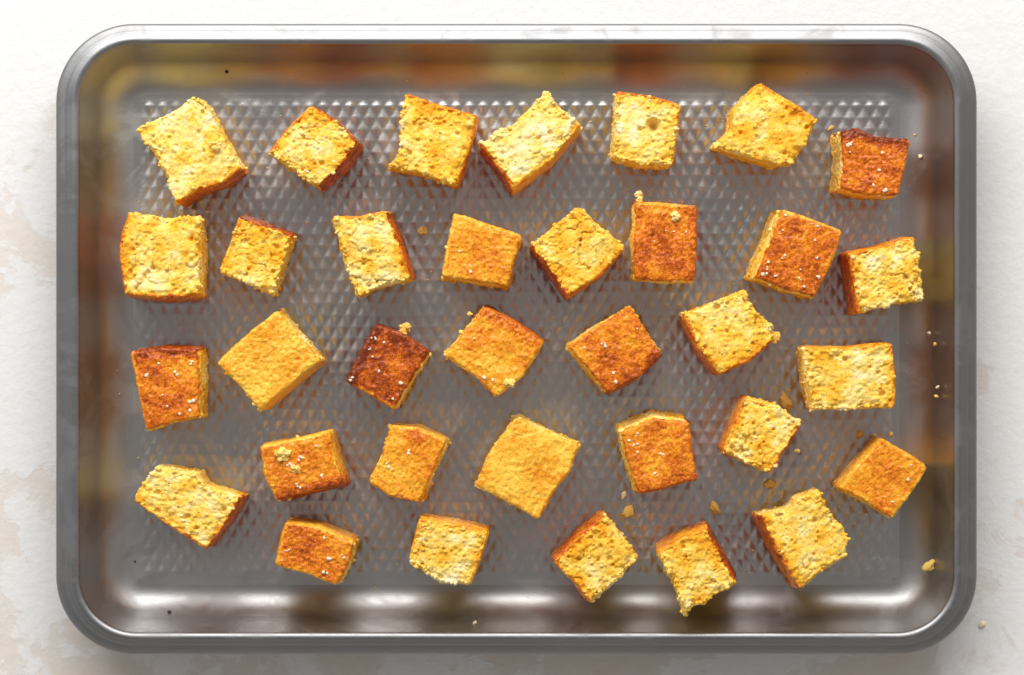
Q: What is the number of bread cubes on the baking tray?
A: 34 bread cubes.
